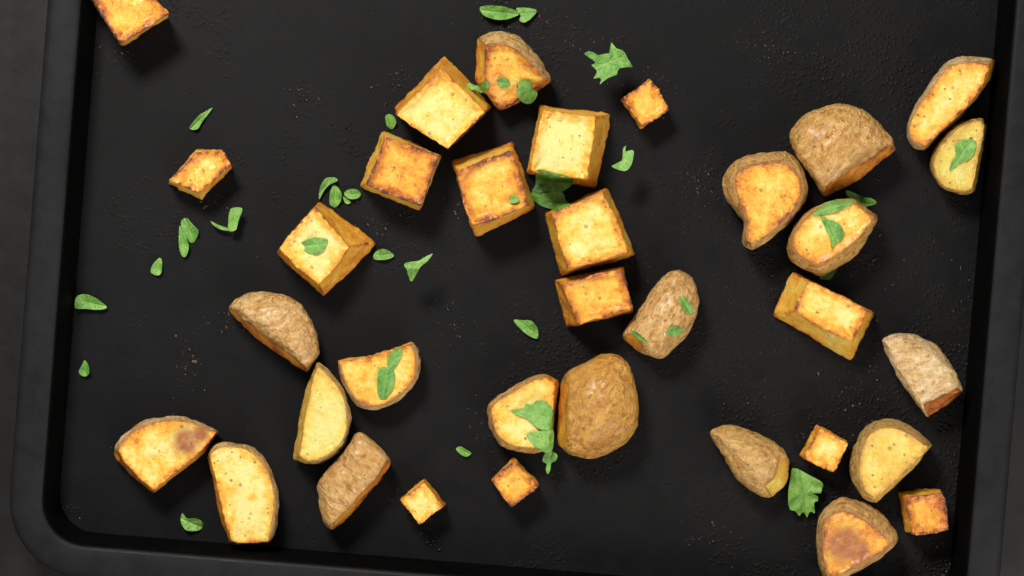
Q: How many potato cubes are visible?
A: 15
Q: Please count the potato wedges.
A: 19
